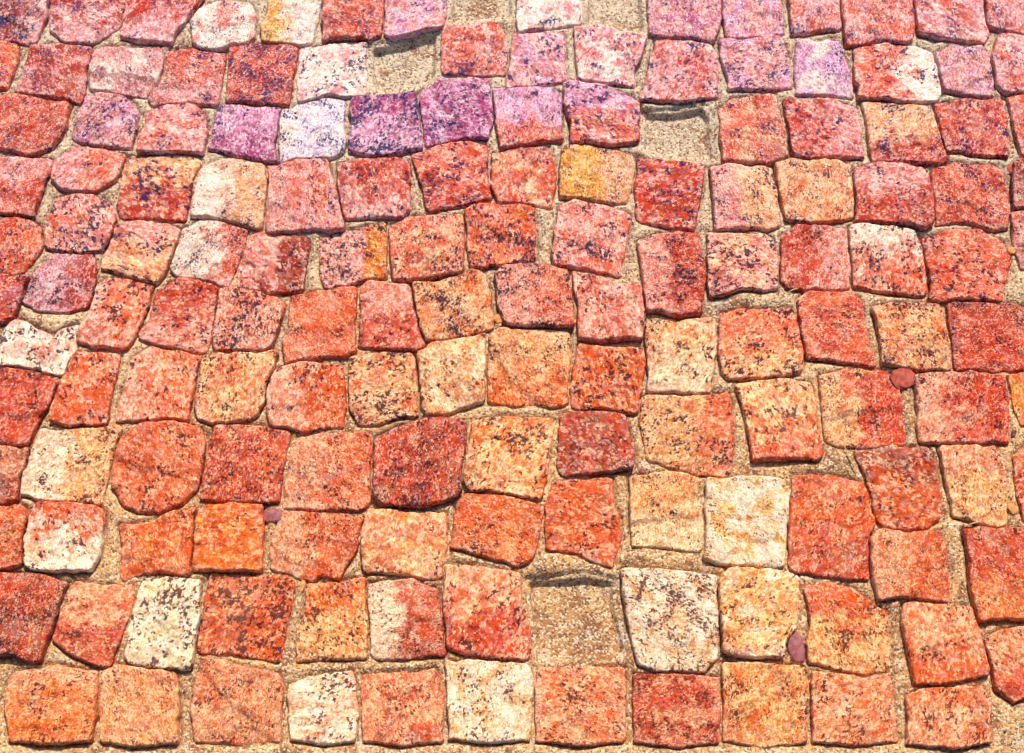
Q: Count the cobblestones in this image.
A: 150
